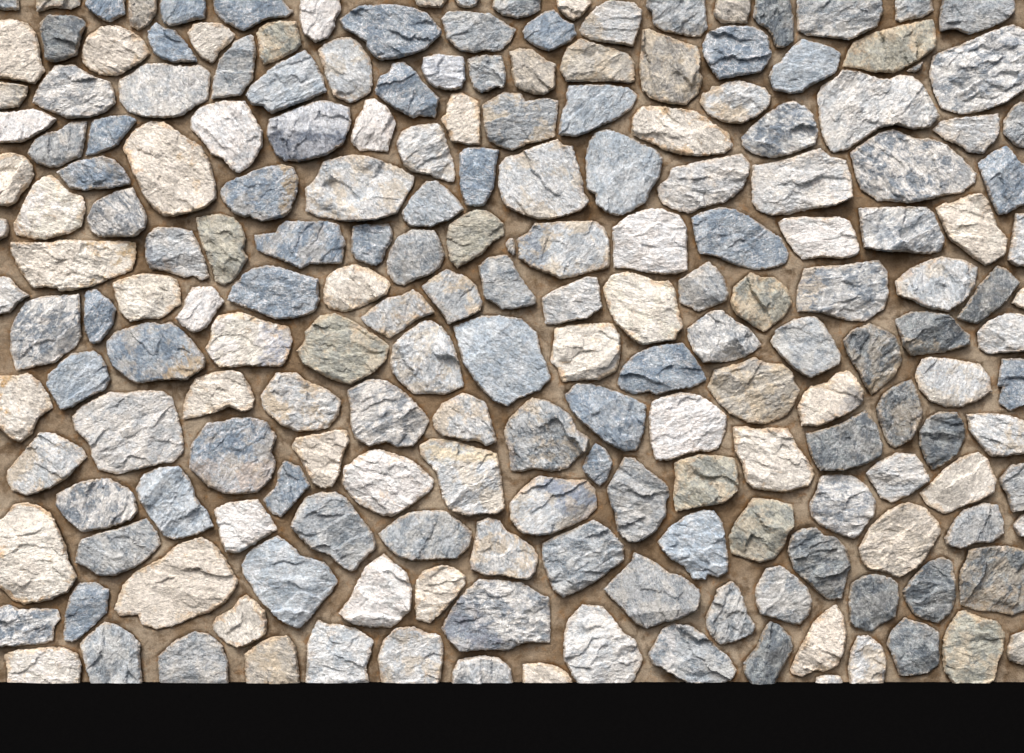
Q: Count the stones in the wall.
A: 200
